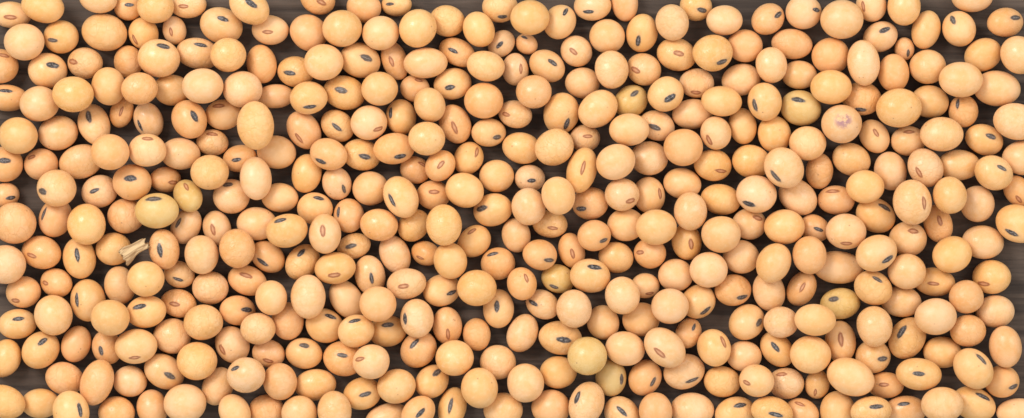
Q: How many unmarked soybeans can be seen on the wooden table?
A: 200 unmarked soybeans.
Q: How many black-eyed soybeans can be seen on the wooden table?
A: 131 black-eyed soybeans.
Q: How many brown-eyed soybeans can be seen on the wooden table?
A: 80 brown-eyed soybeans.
